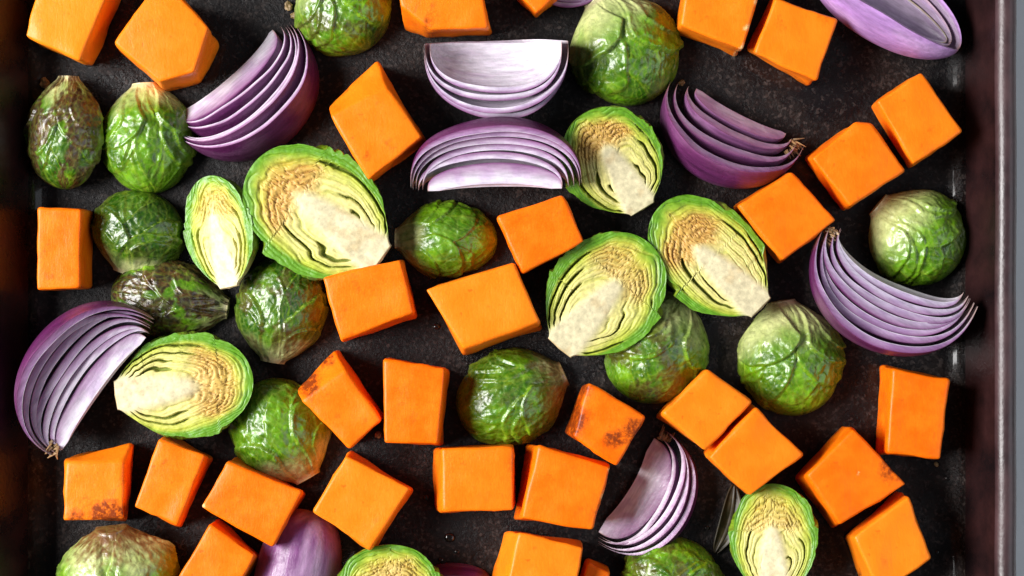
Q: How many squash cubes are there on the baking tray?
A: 31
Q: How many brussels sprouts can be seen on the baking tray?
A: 23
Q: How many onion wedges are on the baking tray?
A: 11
